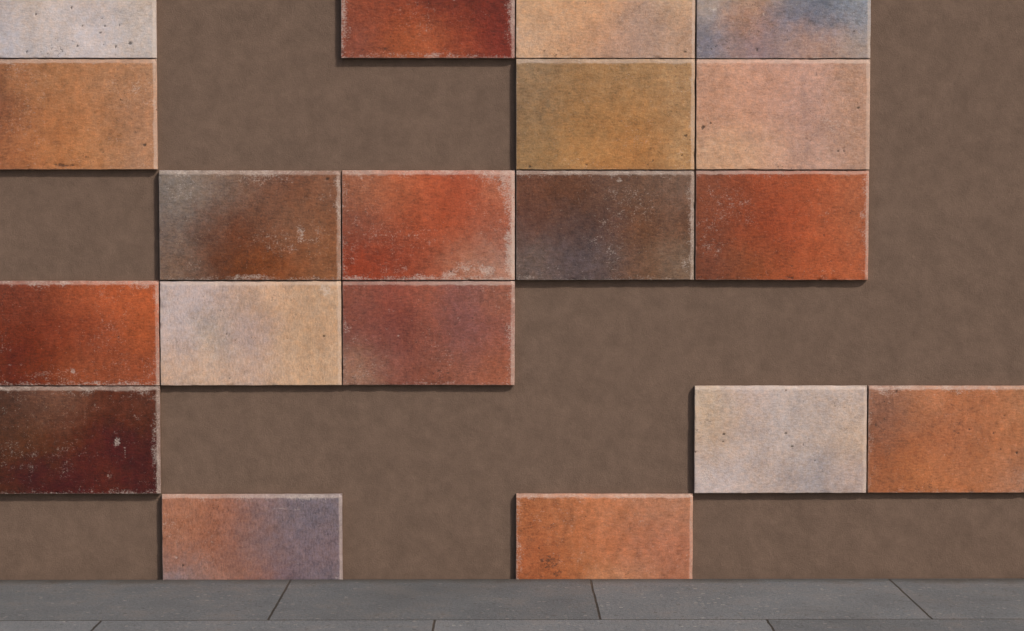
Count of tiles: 19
